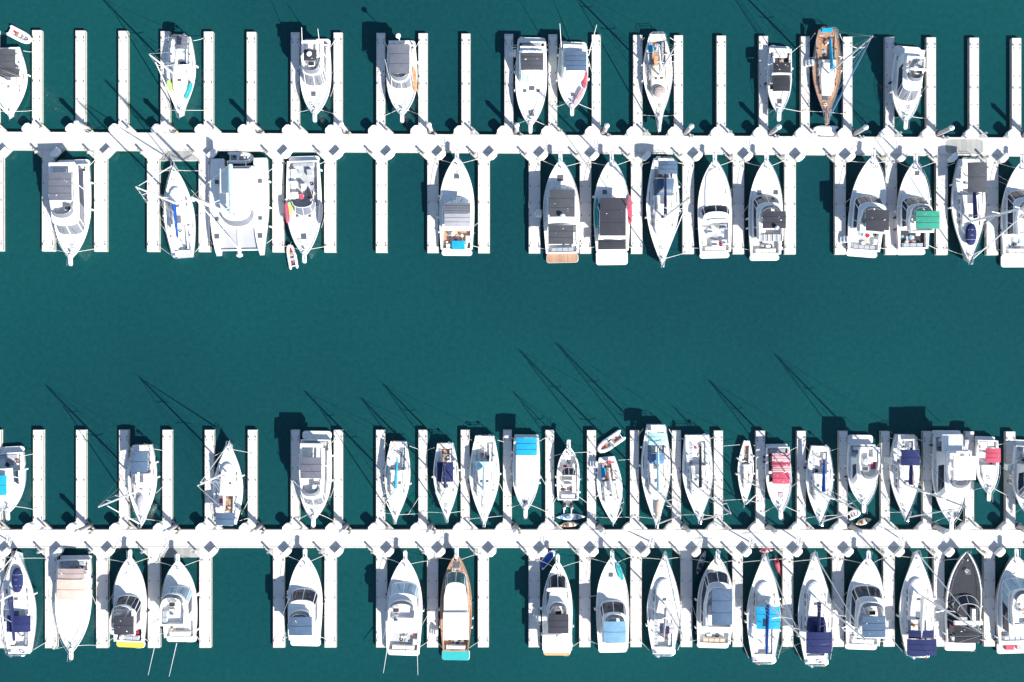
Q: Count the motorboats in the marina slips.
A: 37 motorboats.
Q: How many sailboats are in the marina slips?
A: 24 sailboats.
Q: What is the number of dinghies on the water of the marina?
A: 7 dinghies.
